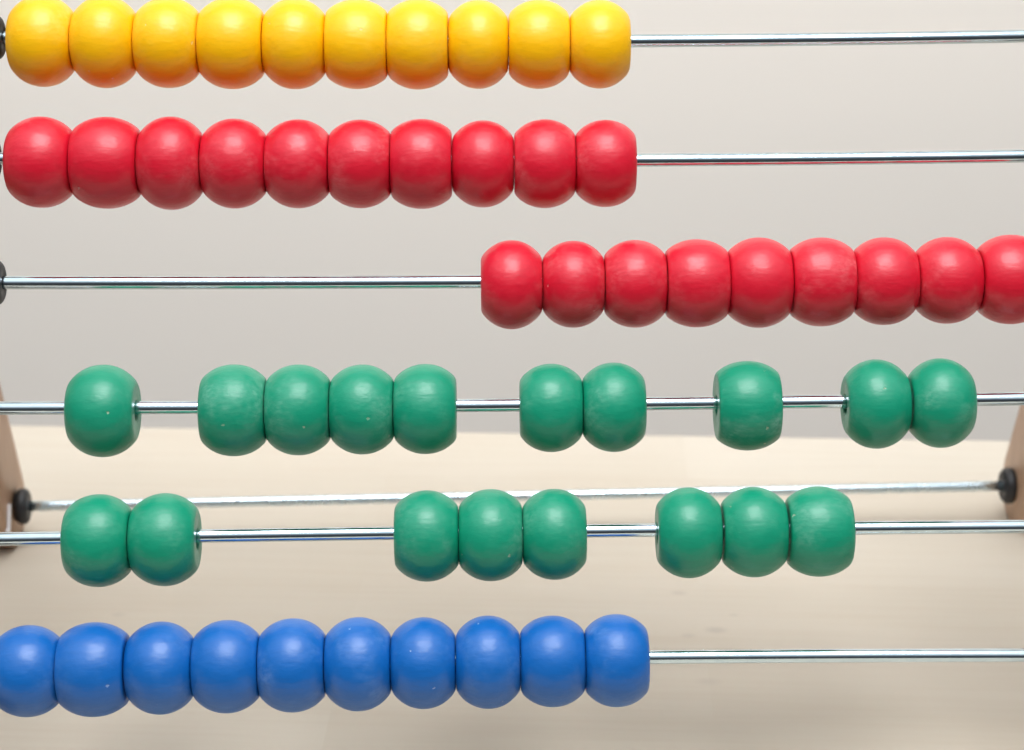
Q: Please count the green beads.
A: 18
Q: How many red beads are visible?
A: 19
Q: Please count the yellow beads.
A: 10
